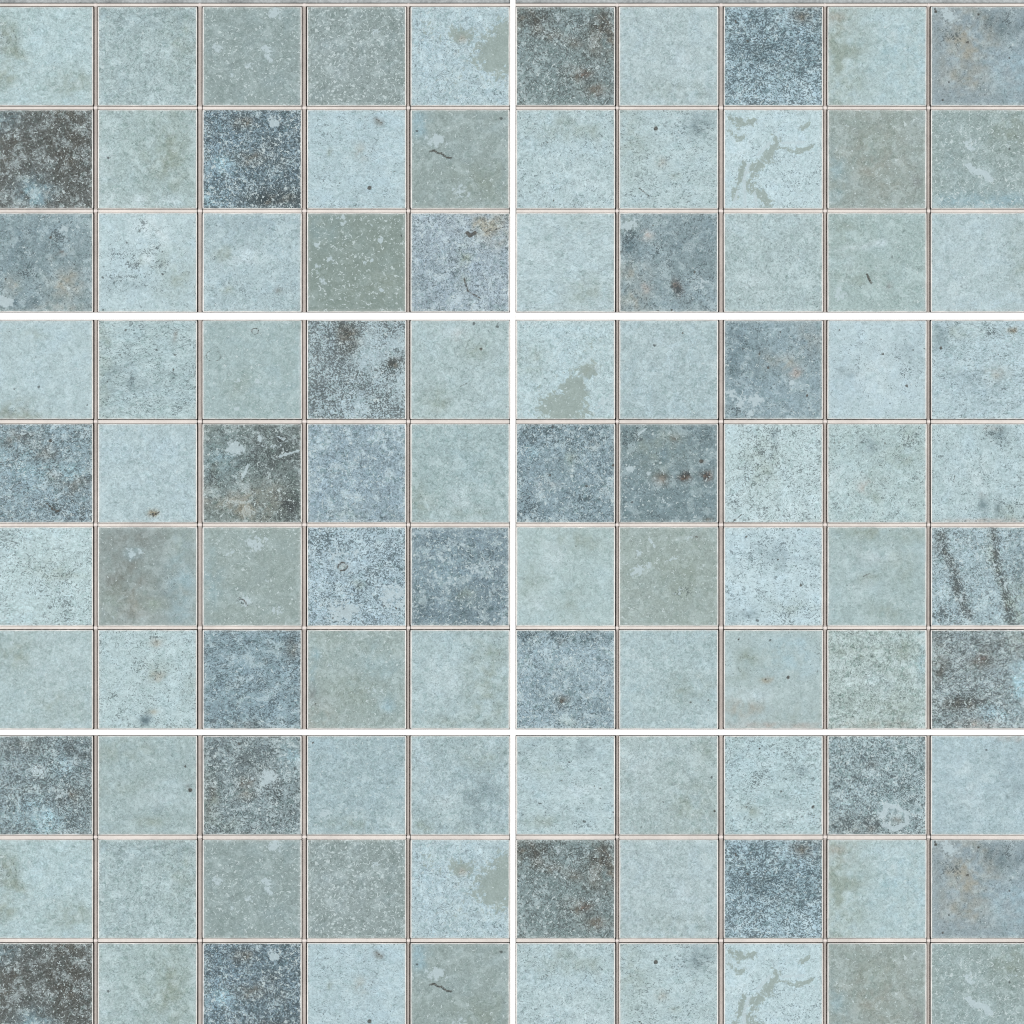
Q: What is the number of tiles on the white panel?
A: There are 100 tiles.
